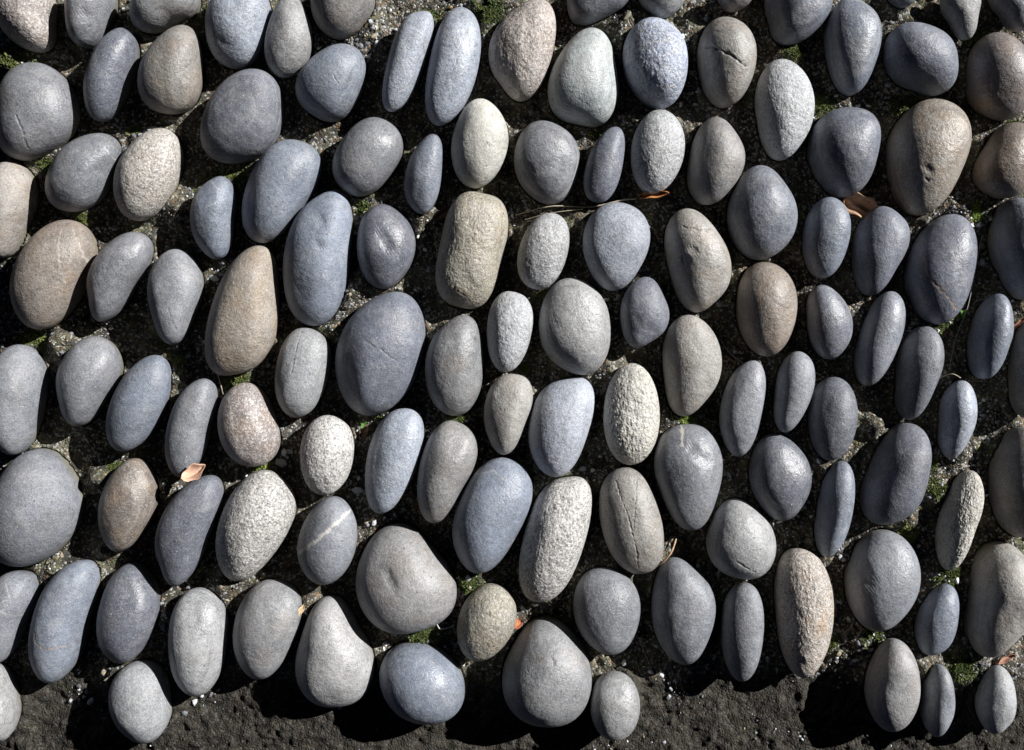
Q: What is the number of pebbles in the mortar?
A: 124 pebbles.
